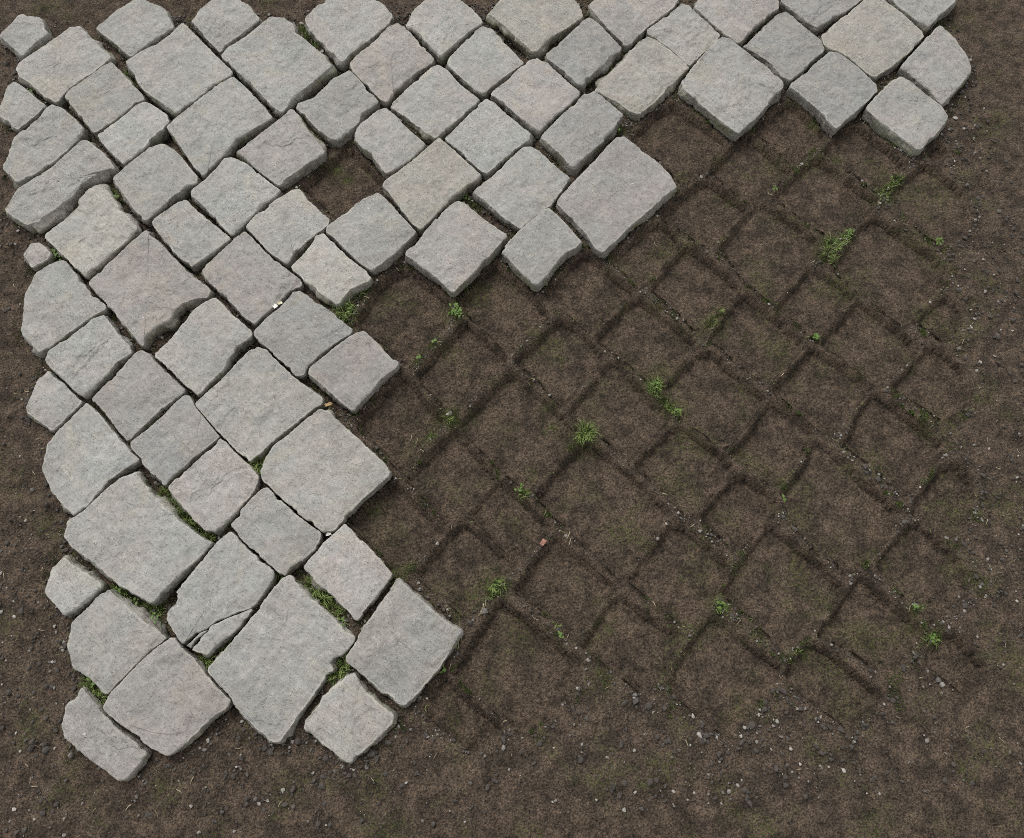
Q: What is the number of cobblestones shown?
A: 75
